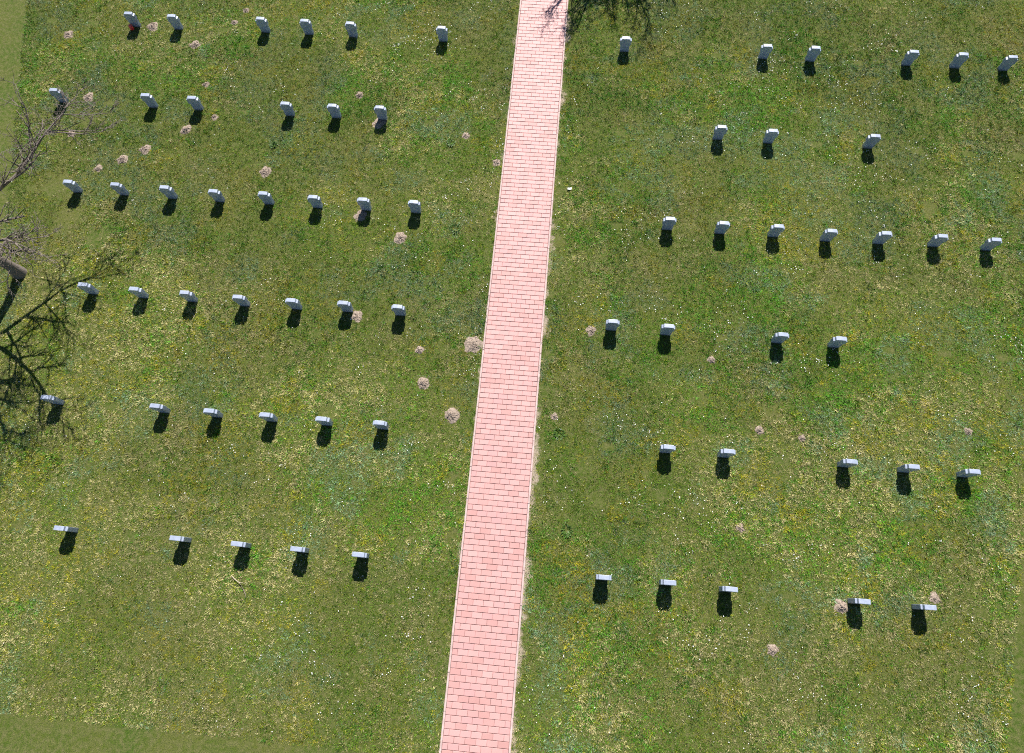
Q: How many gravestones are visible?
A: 68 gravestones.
